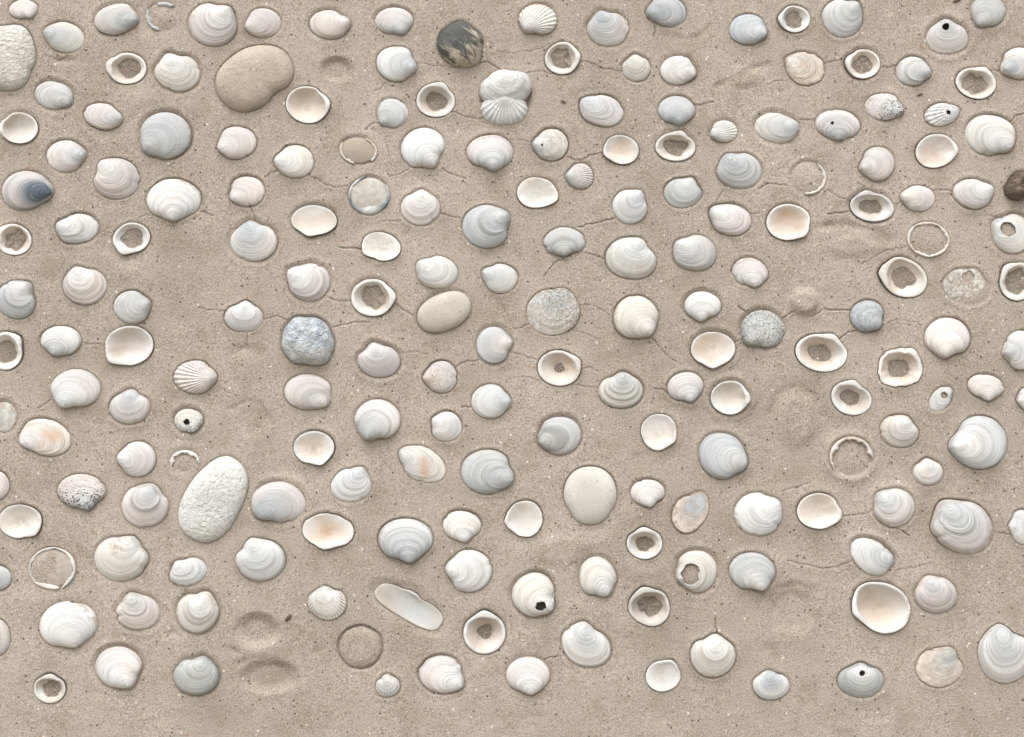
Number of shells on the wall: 193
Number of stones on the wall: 8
